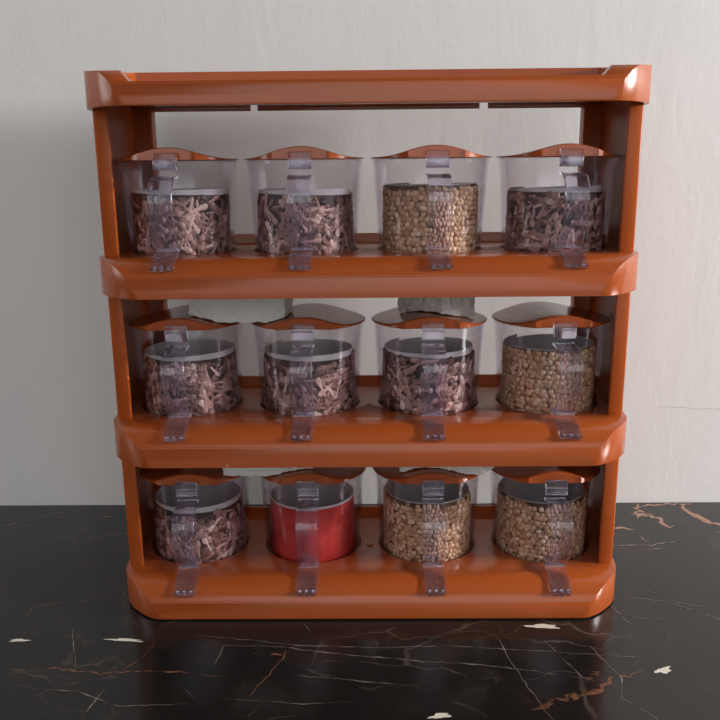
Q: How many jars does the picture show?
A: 12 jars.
